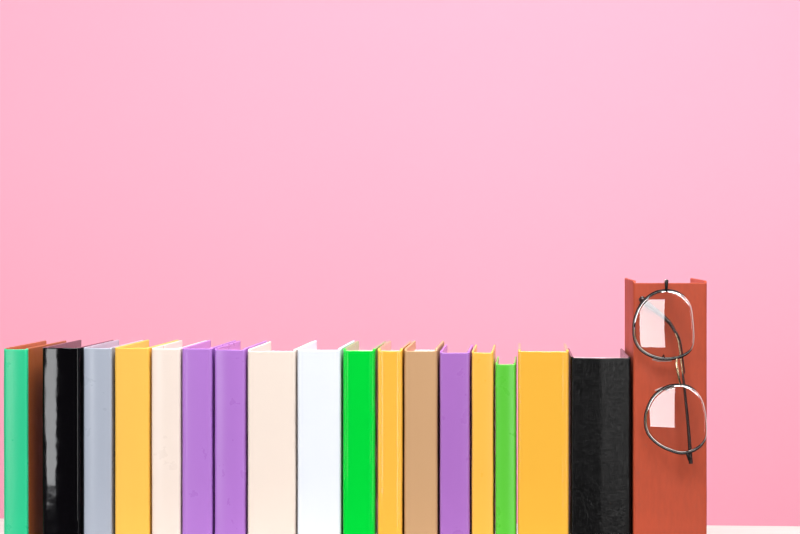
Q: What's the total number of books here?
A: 18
